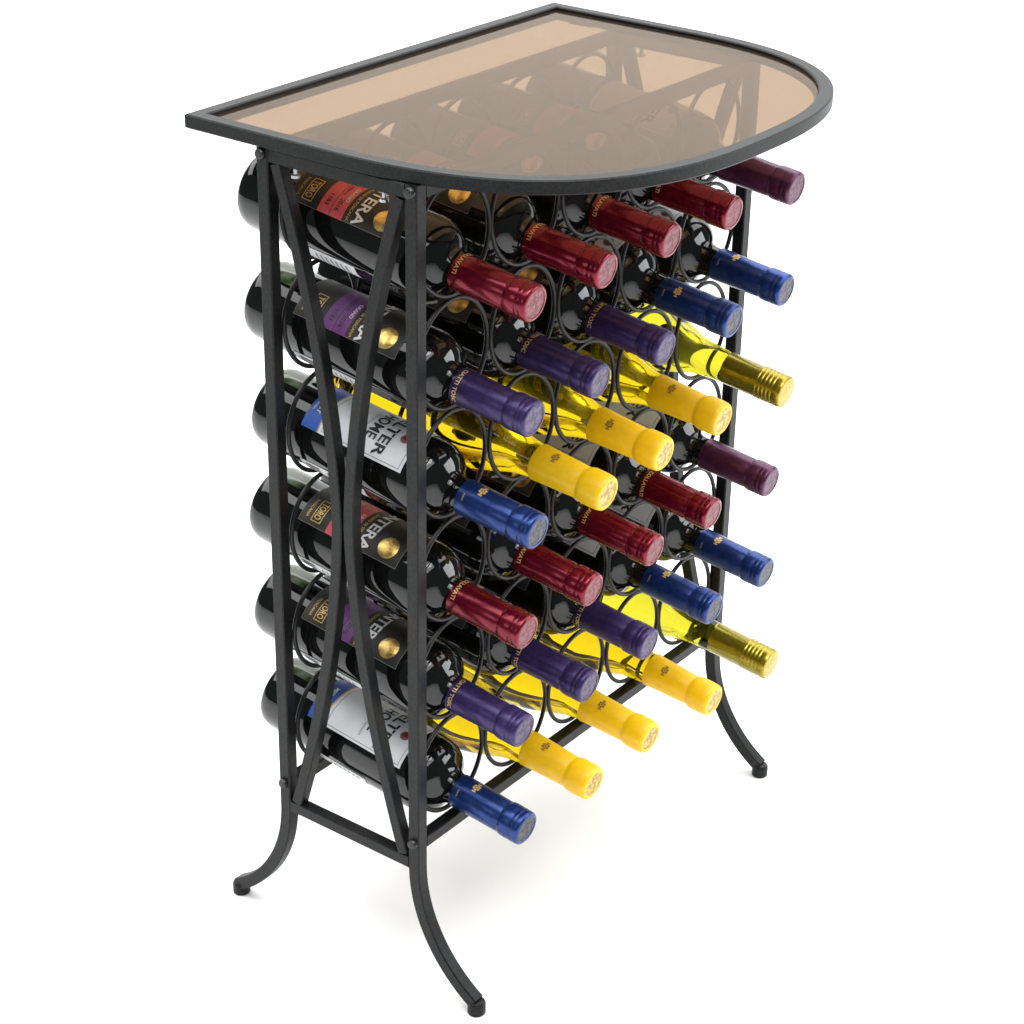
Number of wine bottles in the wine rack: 30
